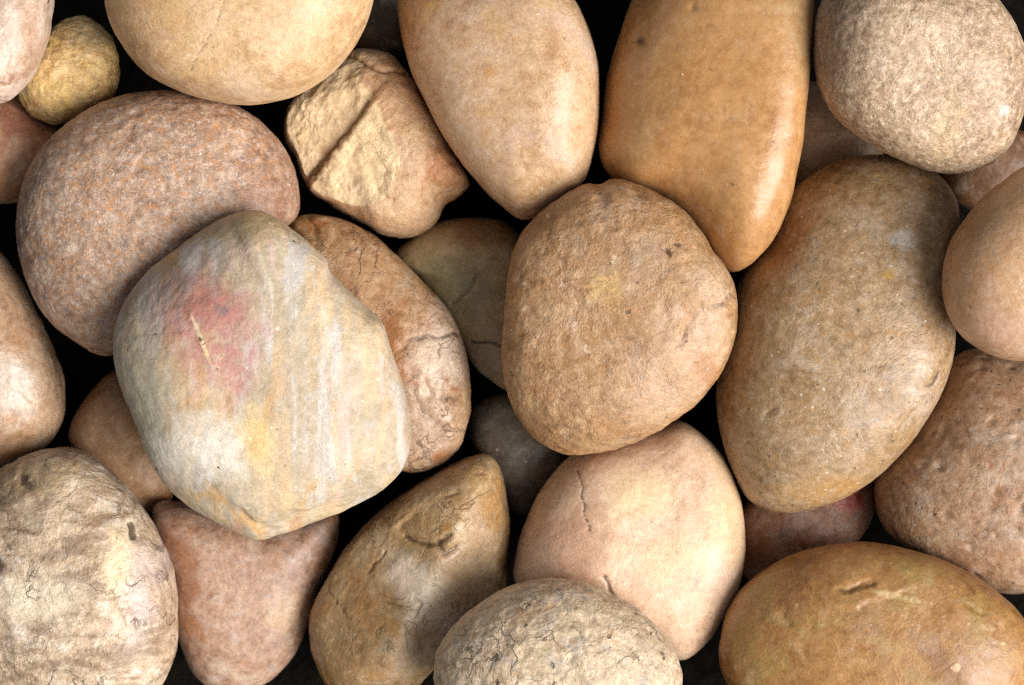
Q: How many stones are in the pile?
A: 29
